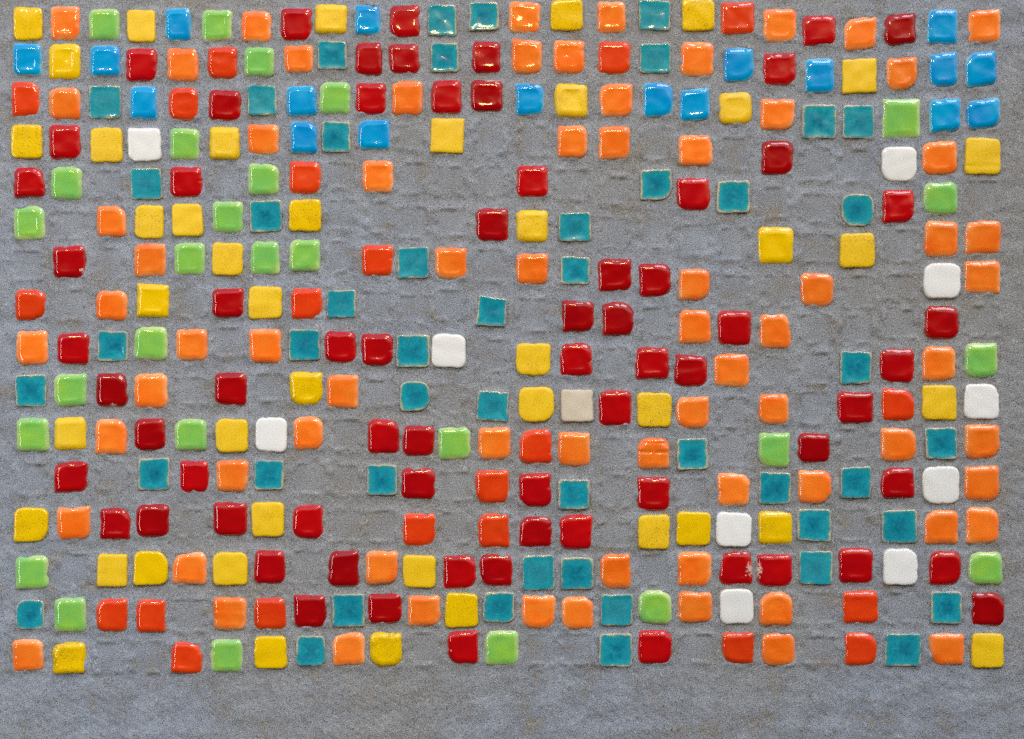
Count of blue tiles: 18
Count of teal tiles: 49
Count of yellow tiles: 44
